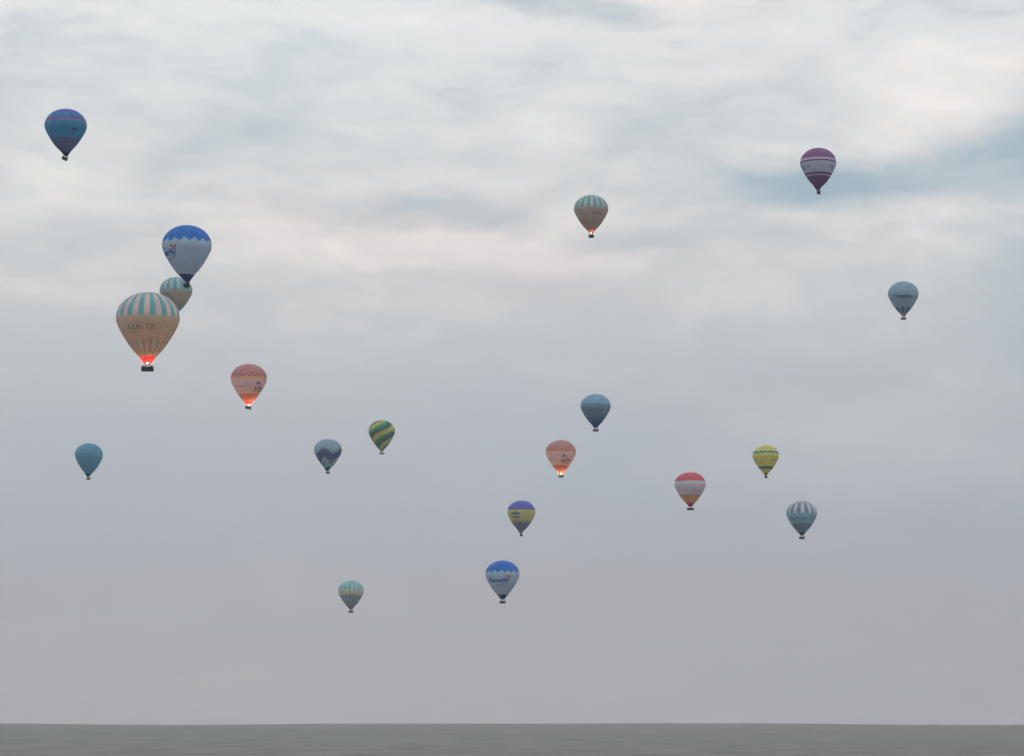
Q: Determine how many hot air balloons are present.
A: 19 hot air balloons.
